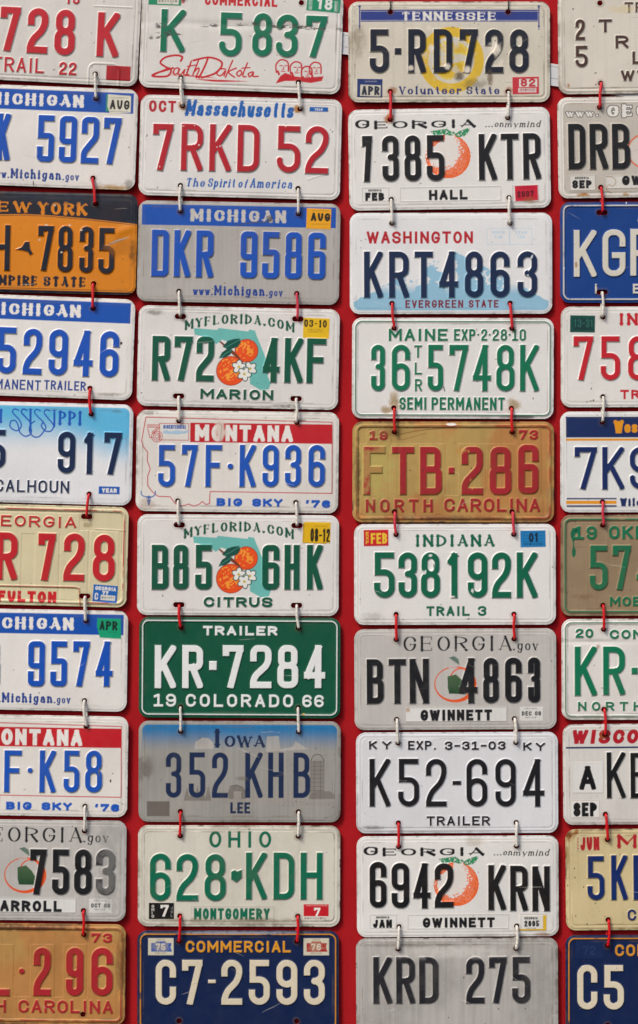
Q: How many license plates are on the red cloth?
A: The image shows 40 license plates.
